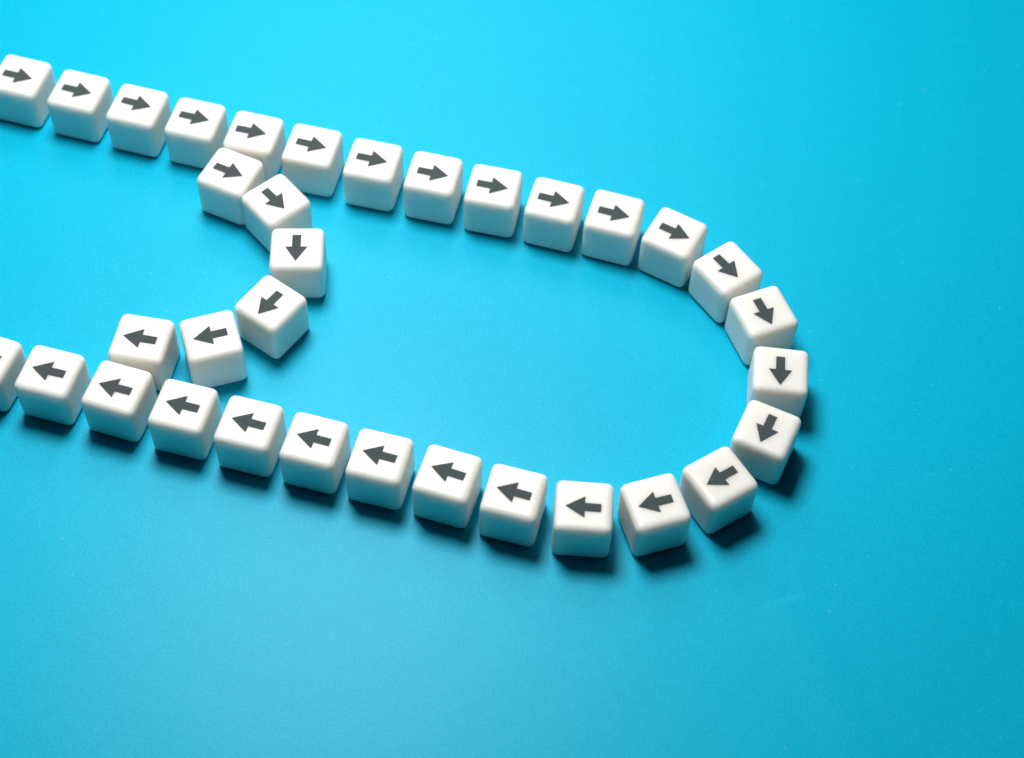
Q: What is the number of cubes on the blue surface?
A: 34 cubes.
